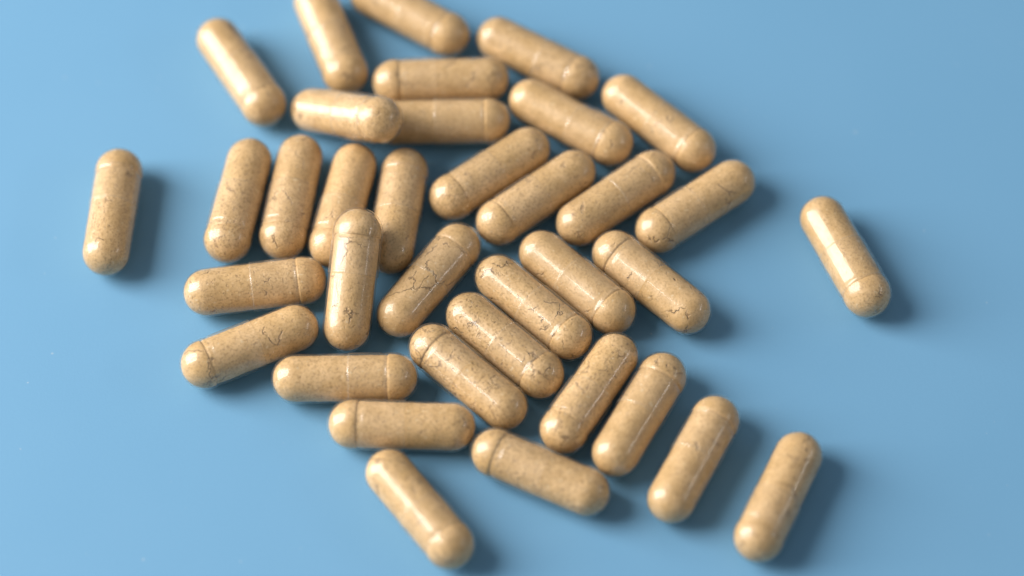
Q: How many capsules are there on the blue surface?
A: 36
